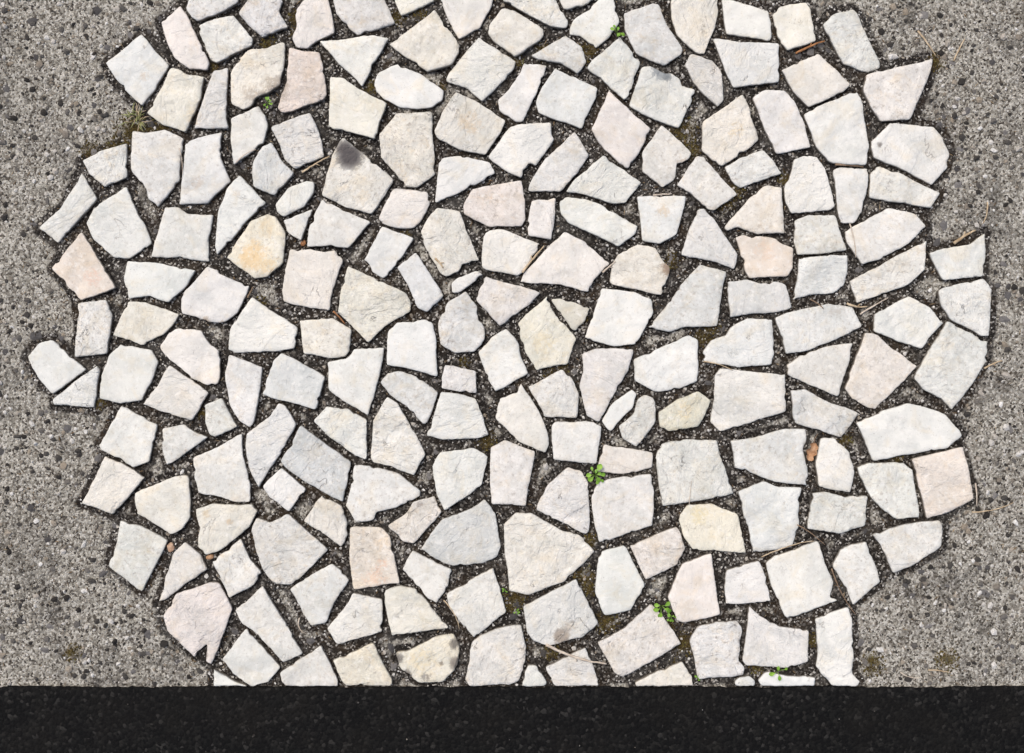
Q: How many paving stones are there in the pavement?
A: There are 200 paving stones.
